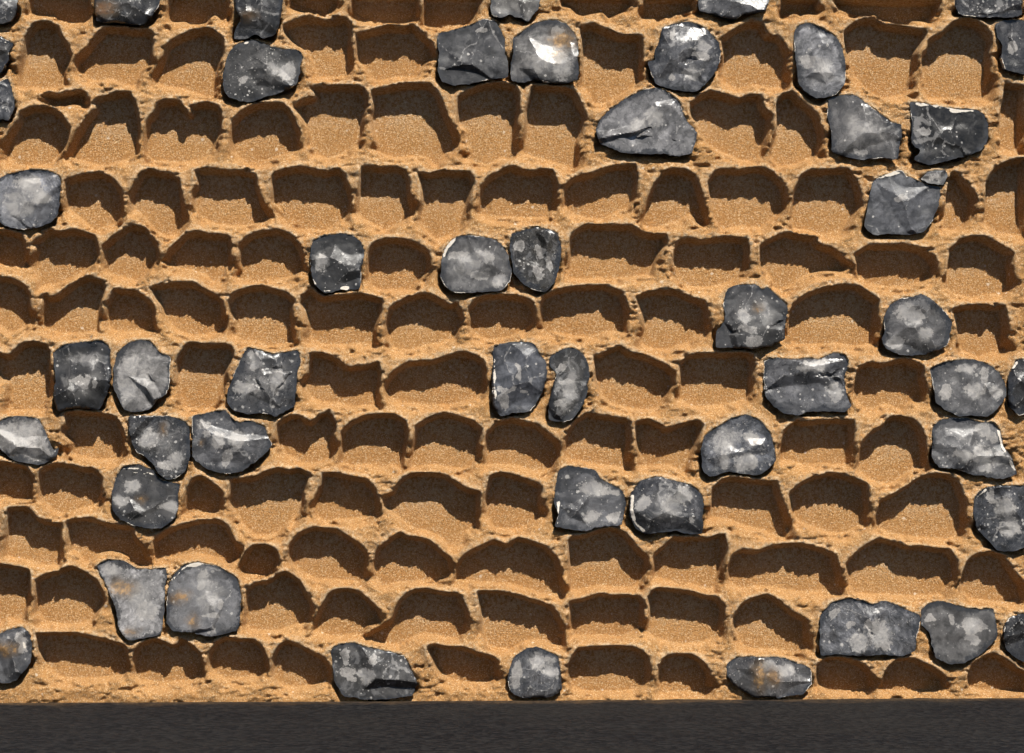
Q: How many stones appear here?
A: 51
